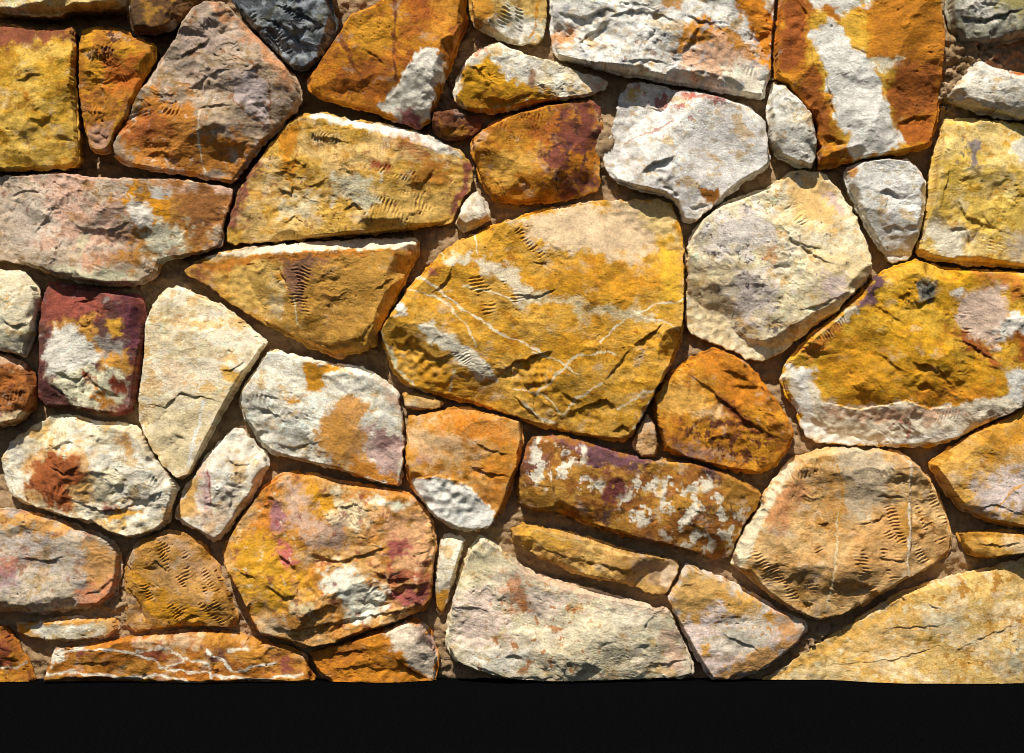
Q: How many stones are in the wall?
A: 53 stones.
